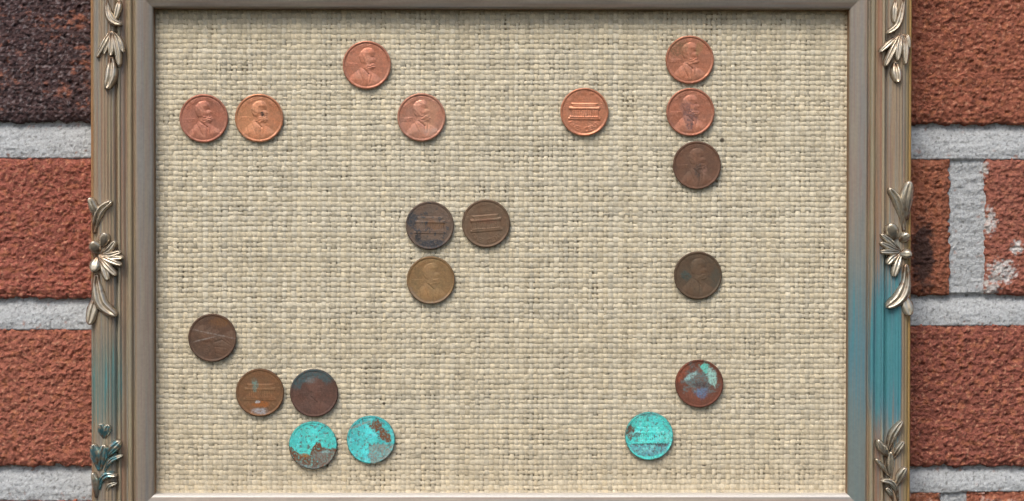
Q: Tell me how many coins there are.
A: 19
